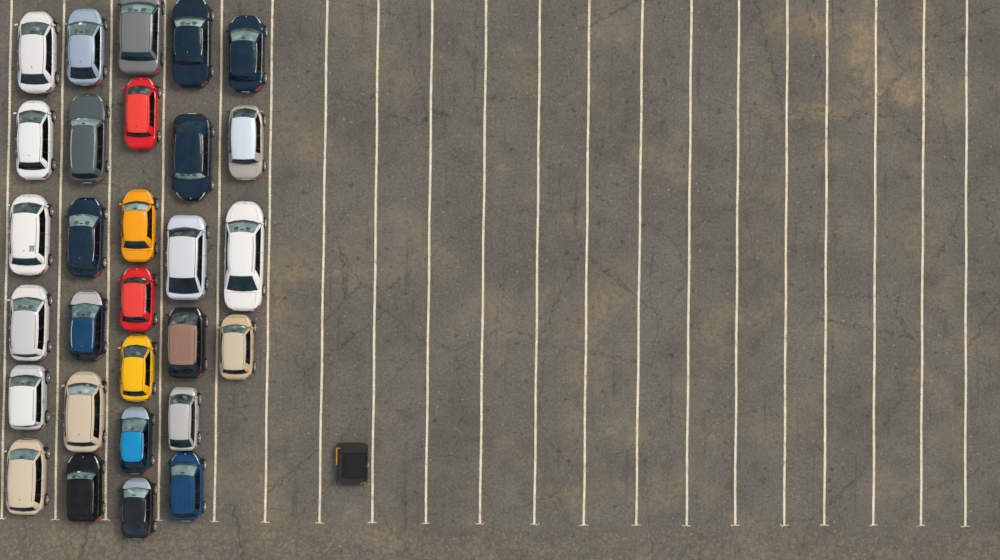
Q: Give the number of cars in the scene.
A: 29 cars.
